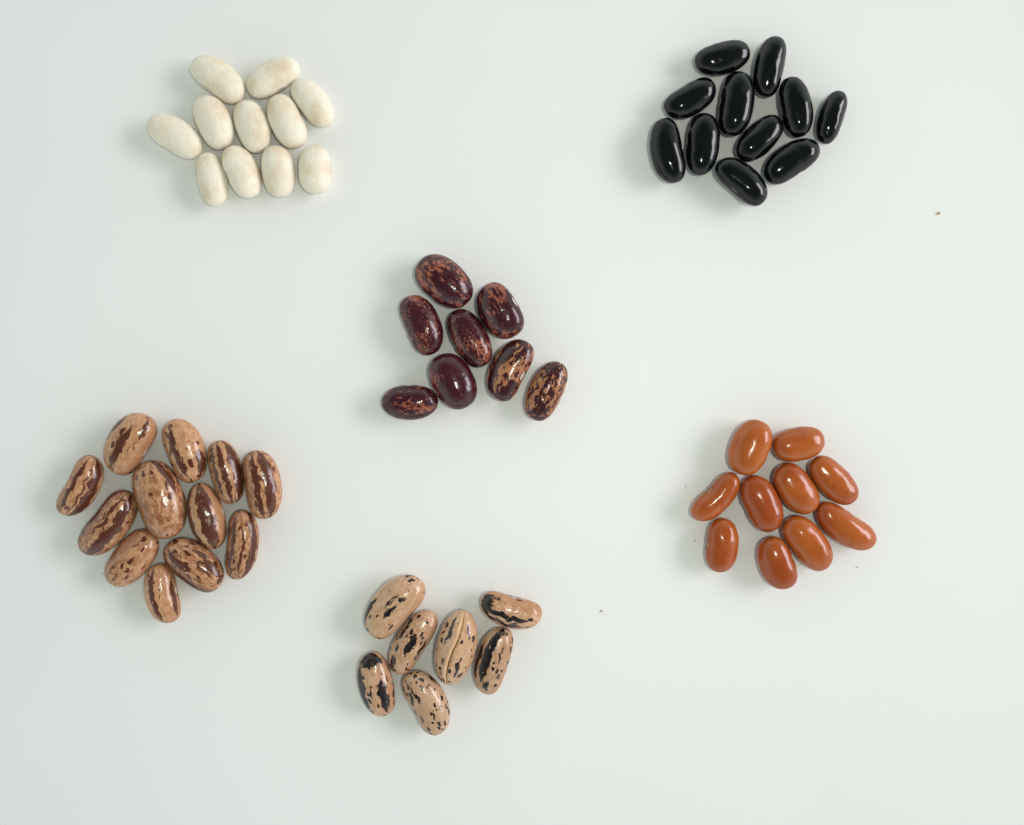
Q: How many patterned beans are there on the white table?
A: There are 27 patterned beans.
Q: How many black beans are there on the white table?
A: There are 11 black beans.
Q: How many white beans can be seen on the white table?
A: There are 11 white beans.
